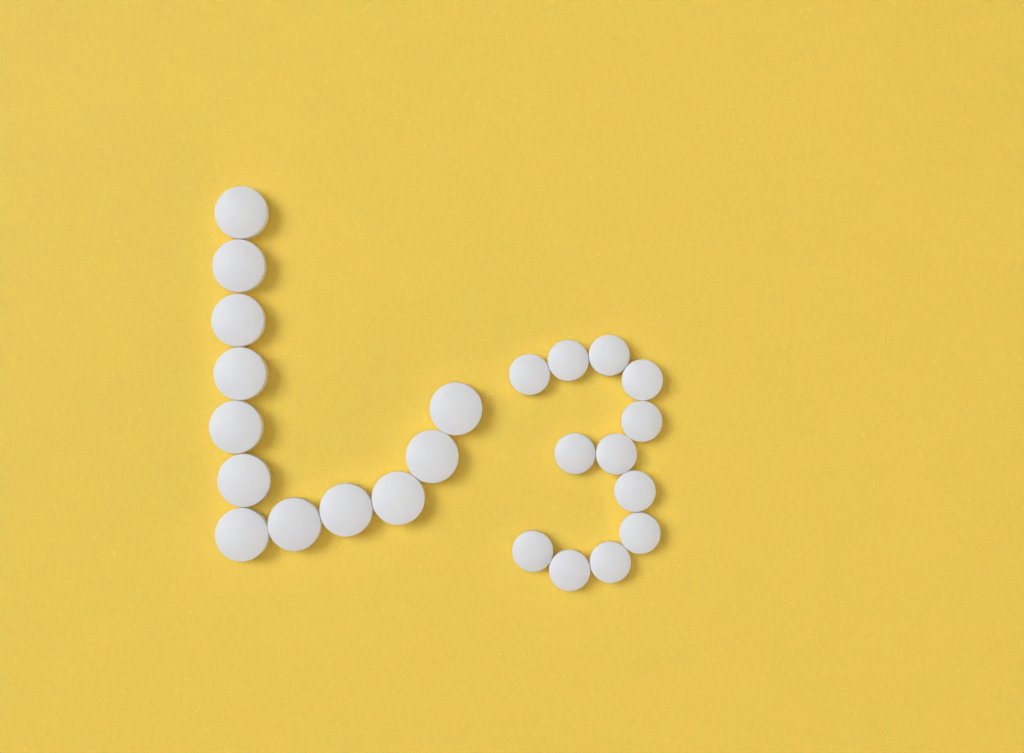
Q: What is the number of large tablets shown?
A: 12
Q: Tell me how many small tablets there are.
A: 12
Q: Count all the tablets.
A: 24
